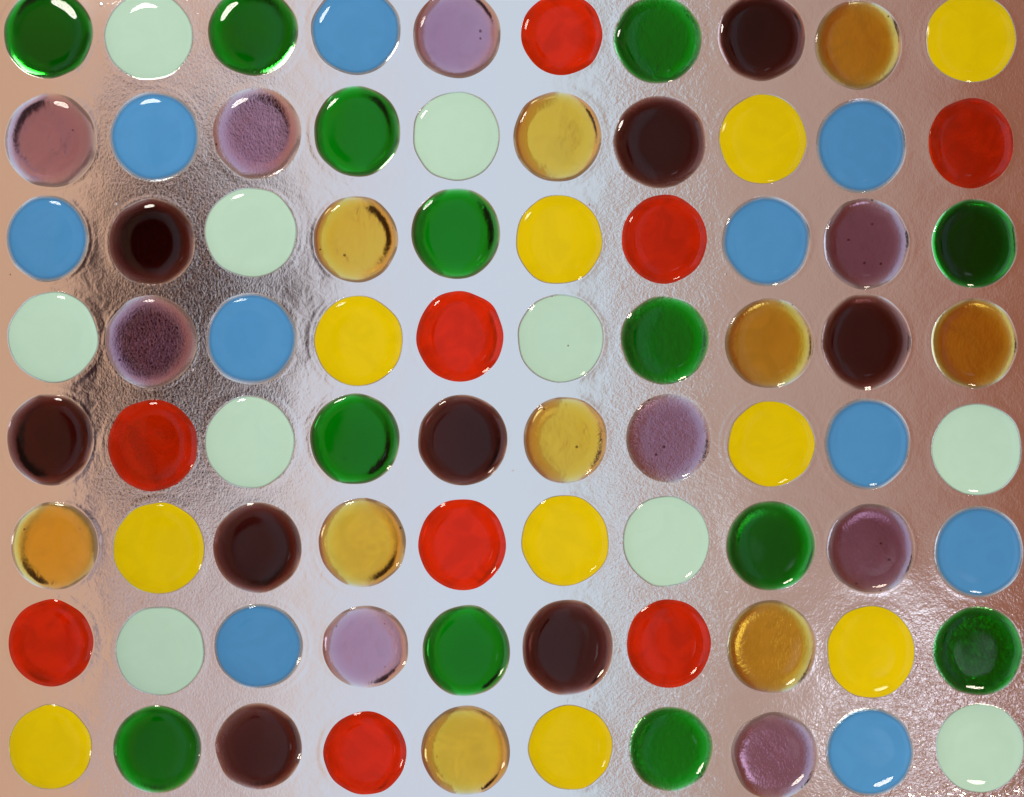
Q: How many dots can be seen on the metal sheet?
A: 80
